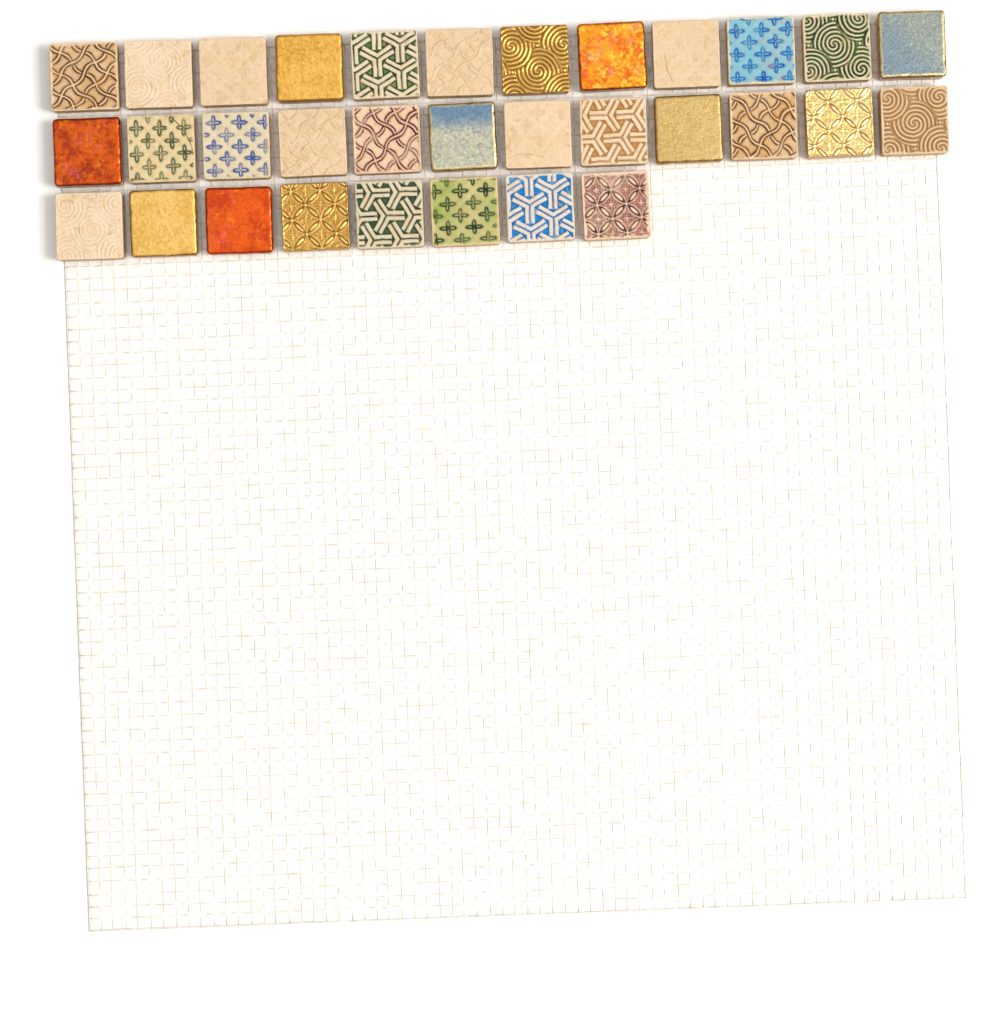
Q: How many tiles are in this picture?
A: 32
